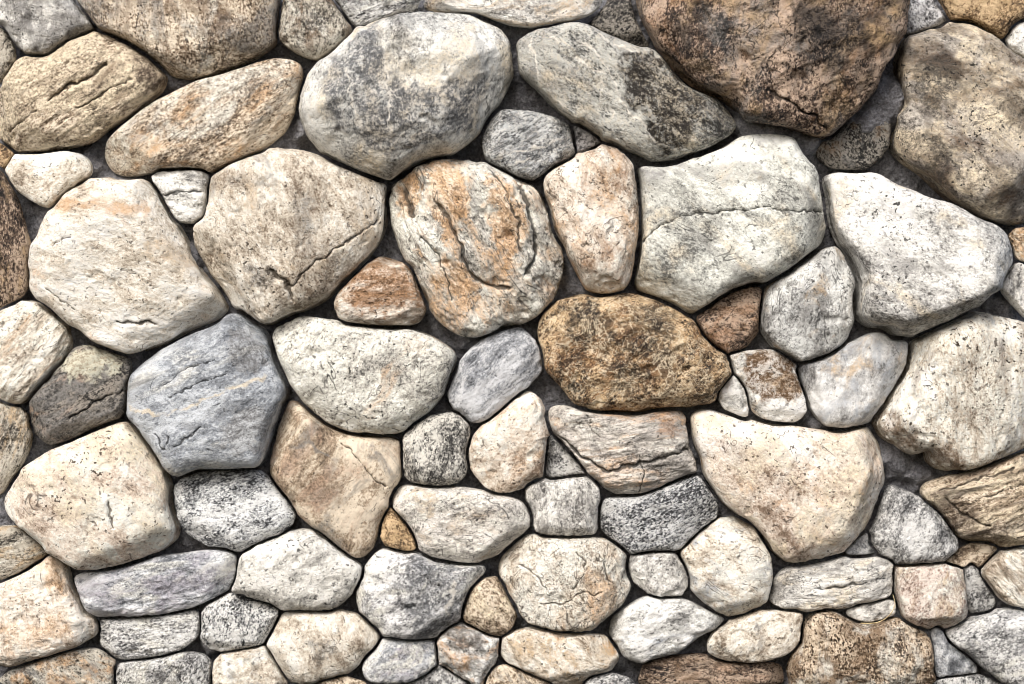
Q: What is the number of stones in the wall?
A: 95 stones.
